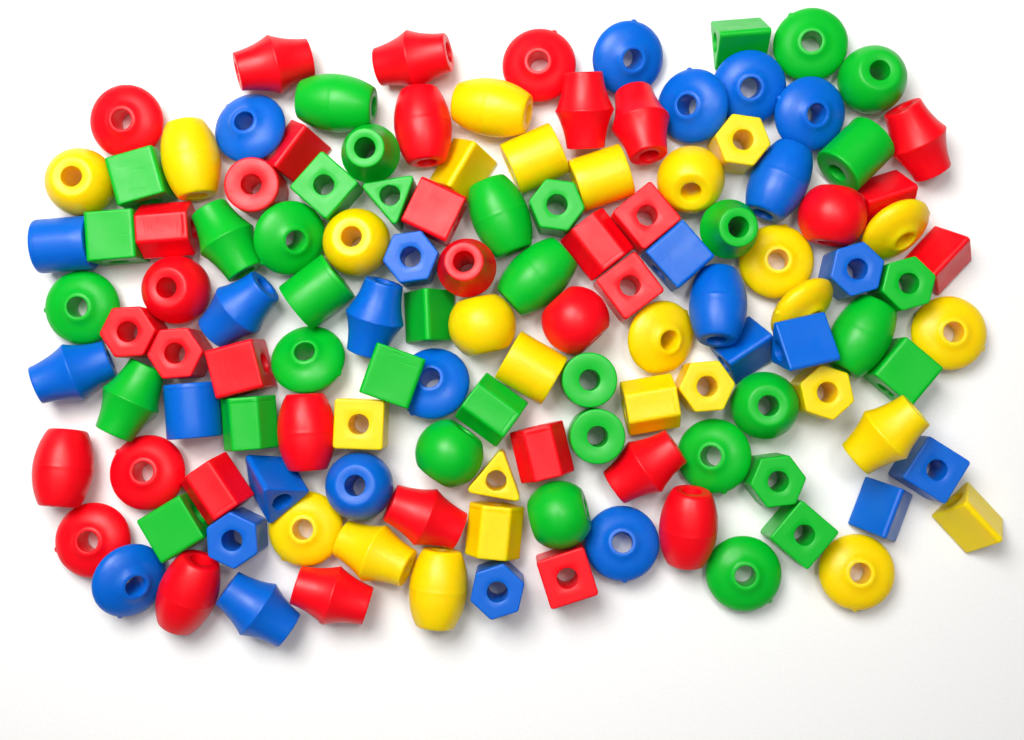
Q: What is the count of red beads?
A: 36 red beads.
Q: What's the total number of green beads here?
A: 37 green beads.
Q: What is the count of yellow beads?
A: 28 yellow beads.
